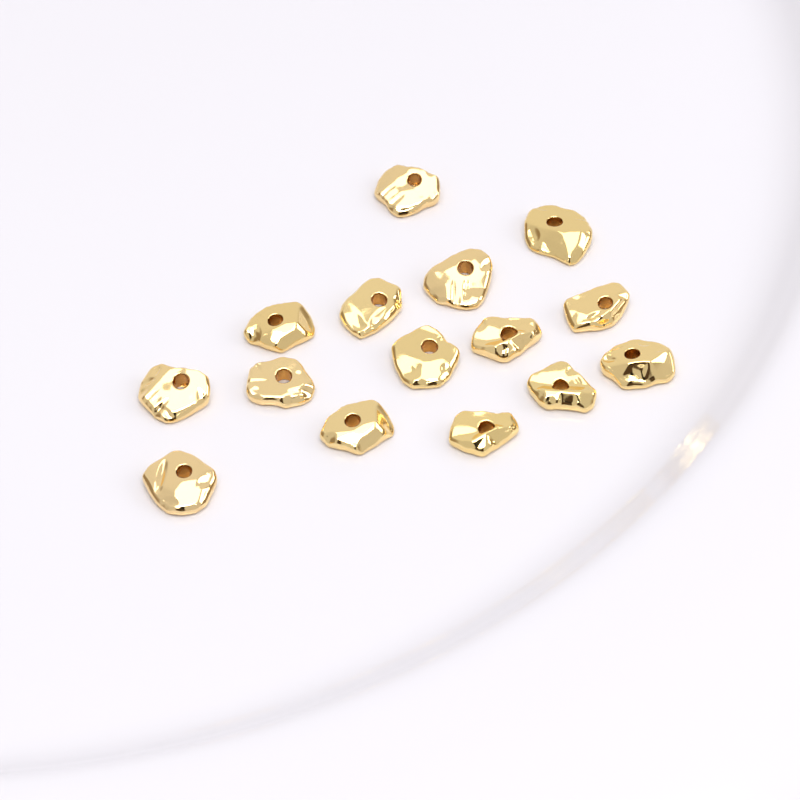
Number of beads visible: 15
